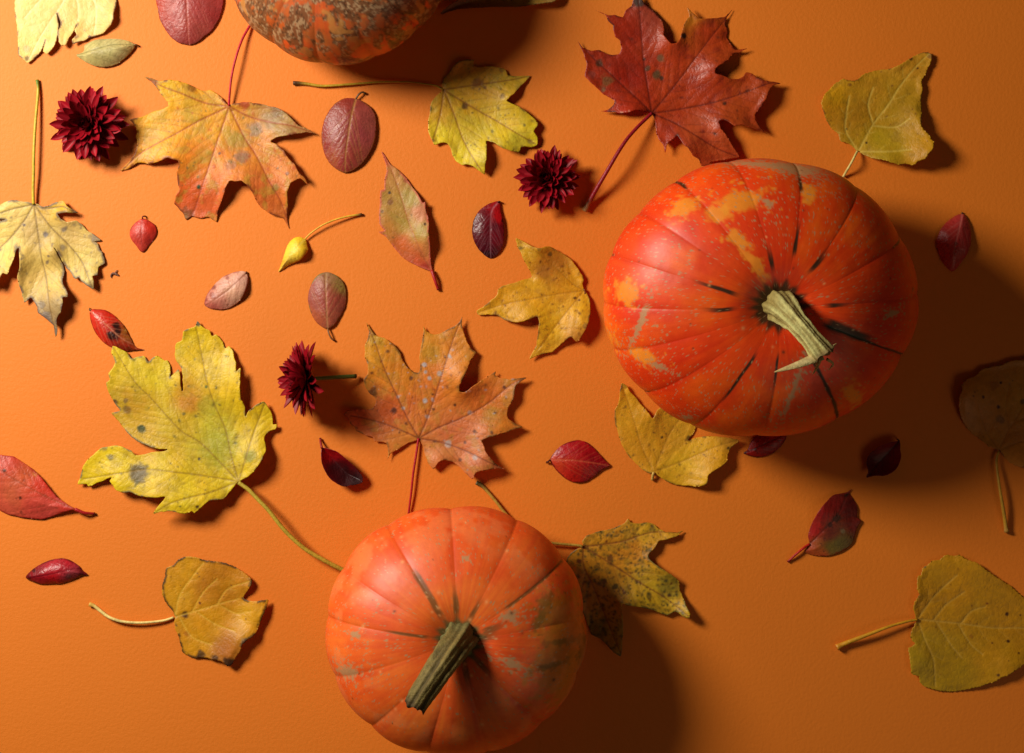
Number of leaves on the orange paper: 33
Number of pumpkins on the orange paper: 3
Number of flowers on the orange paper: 3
